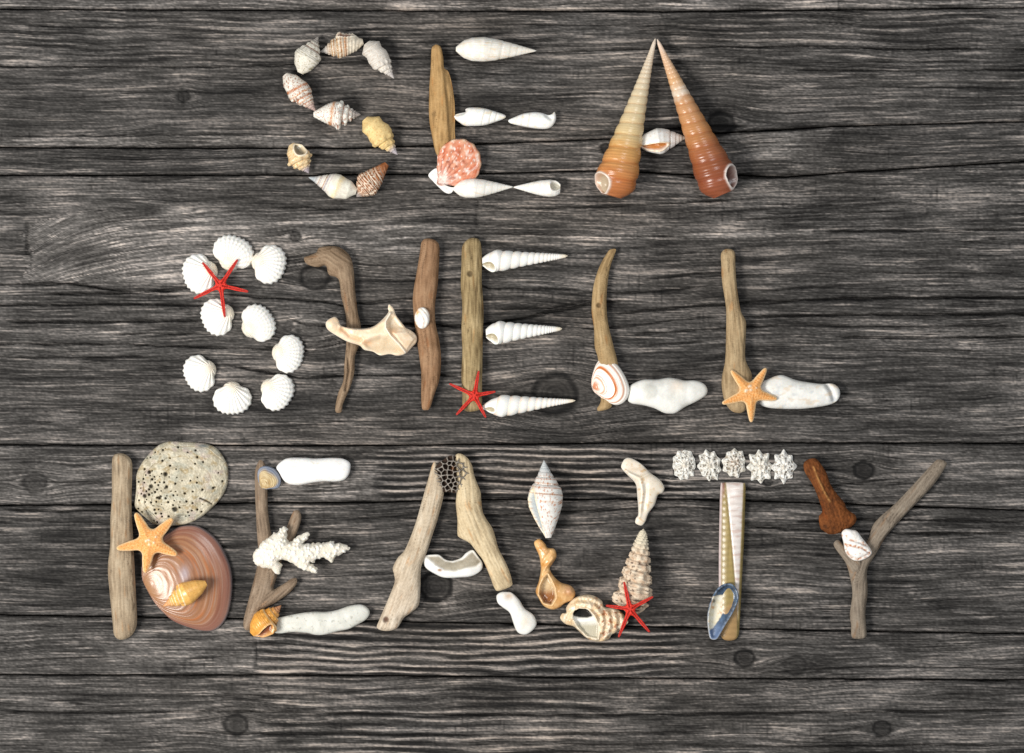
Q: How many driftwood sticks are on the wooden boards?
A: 12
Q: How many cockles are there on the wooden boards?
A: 9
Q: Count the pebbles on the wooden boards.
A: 6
